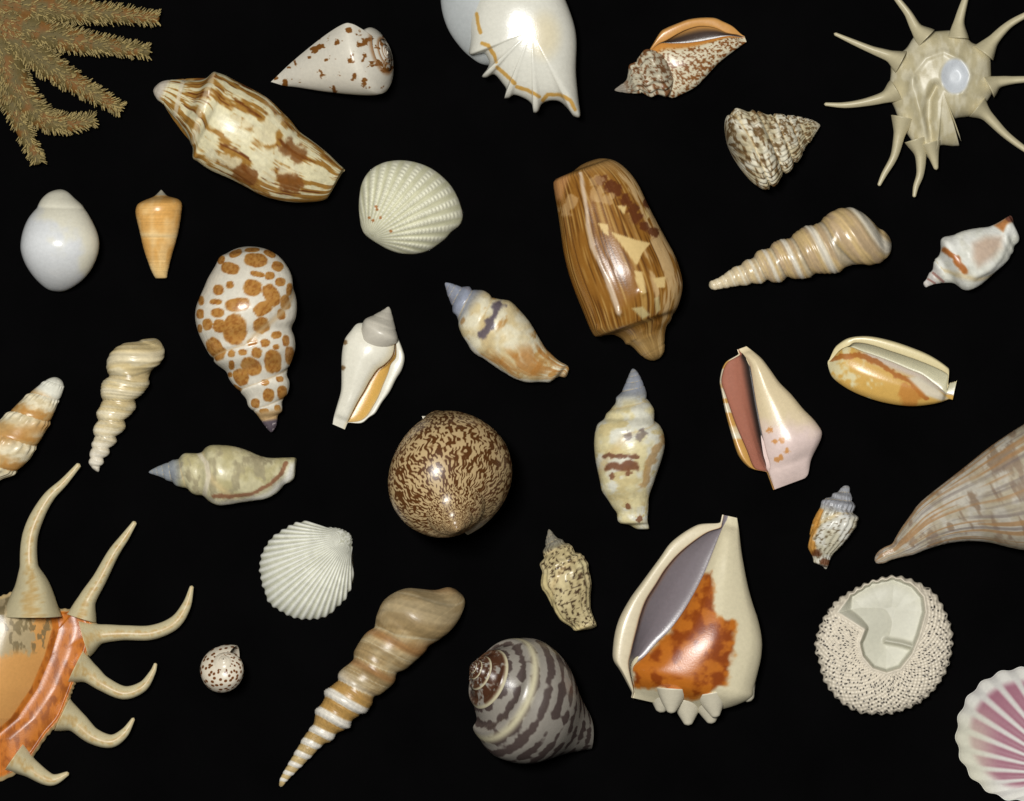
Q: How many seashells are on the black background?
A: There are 33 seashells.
